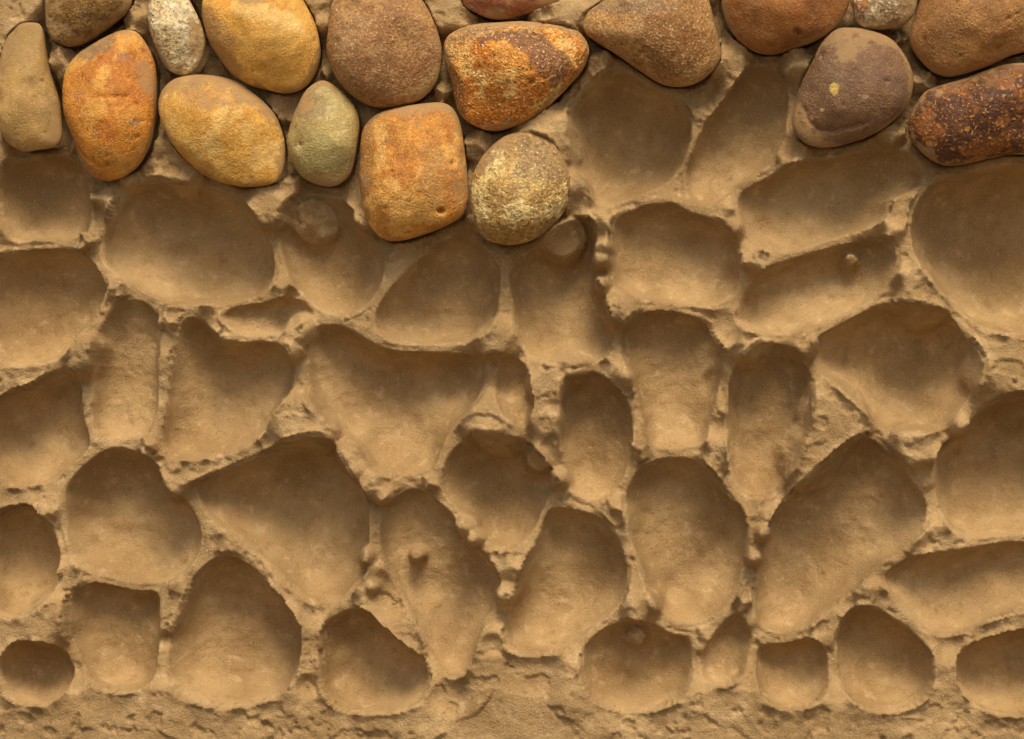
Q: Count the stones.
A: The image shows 18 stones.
